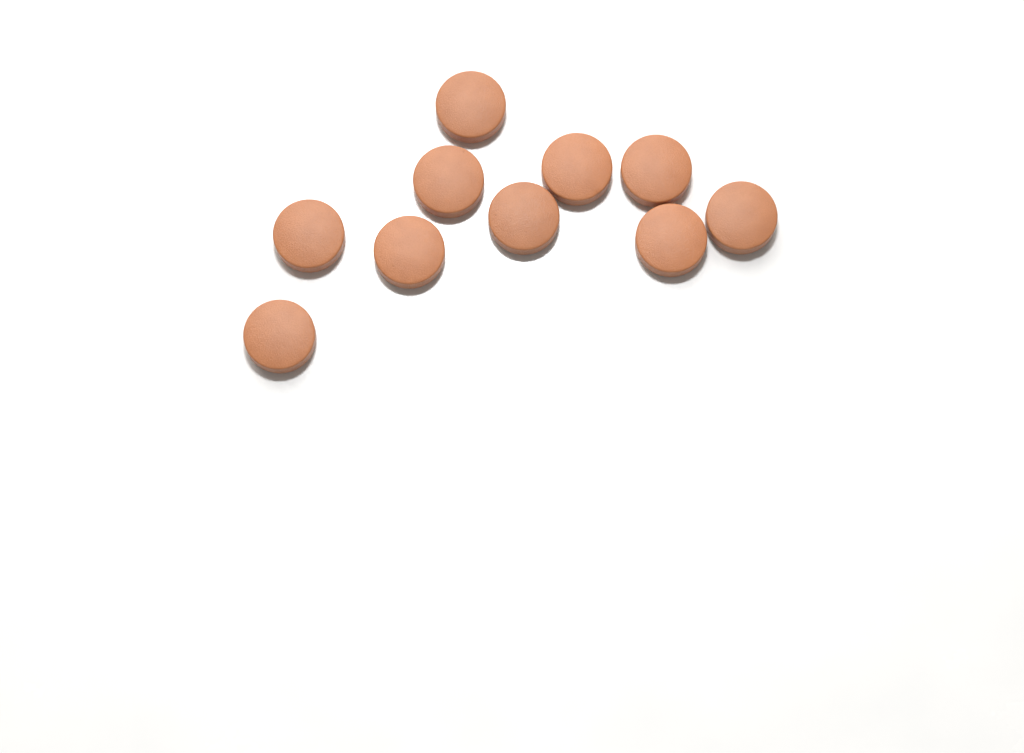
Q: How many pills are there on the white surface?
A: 10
